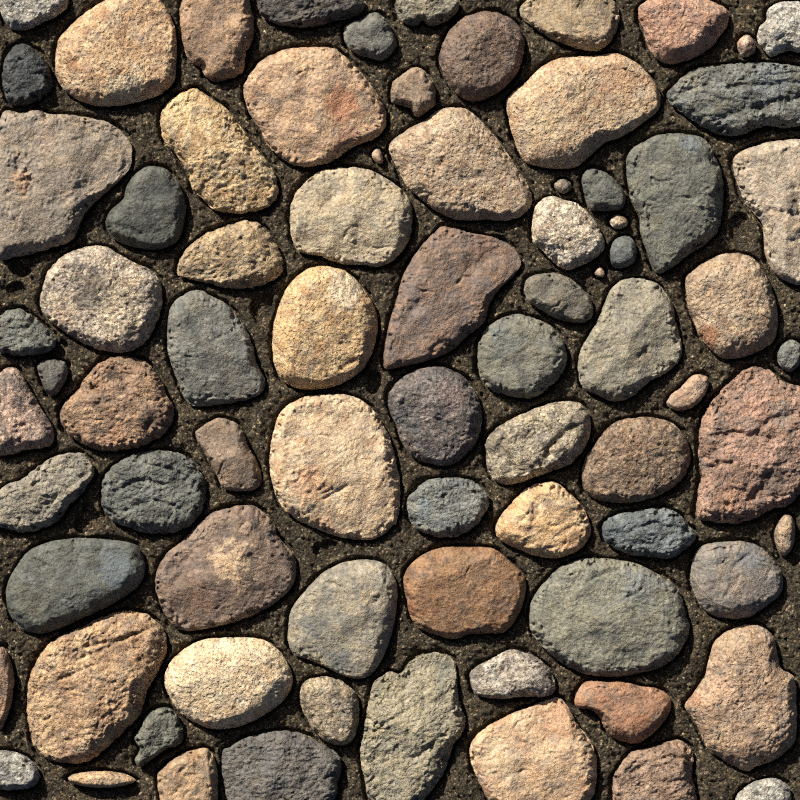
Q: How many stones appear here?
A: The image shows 79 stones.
